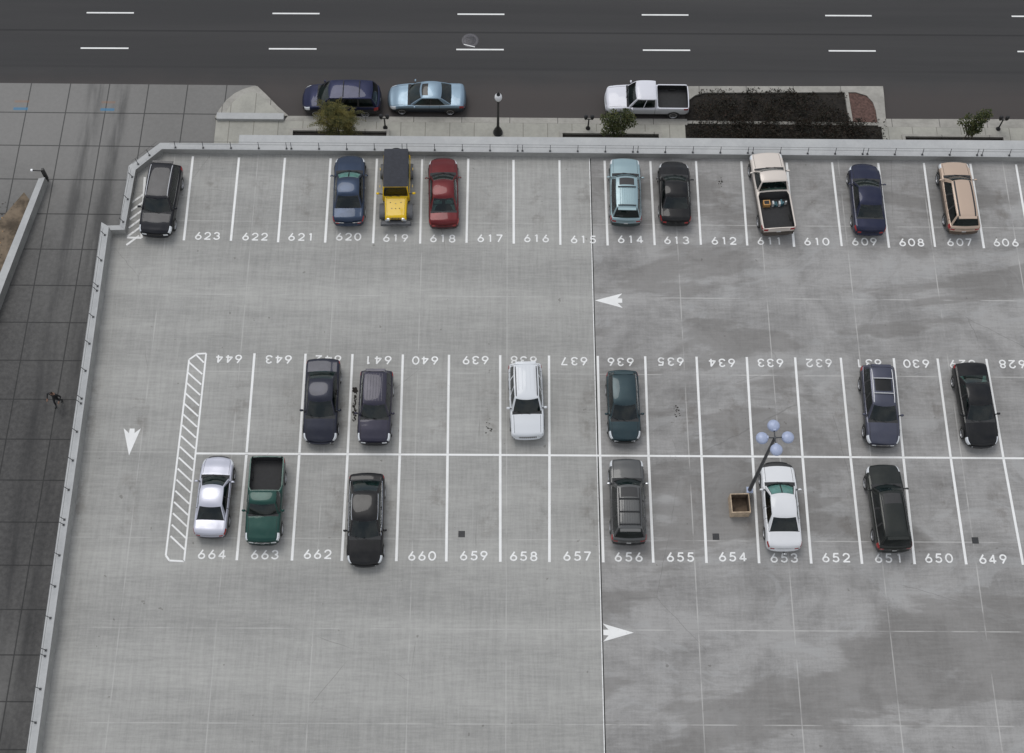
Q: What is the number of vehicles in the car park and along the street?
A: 24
